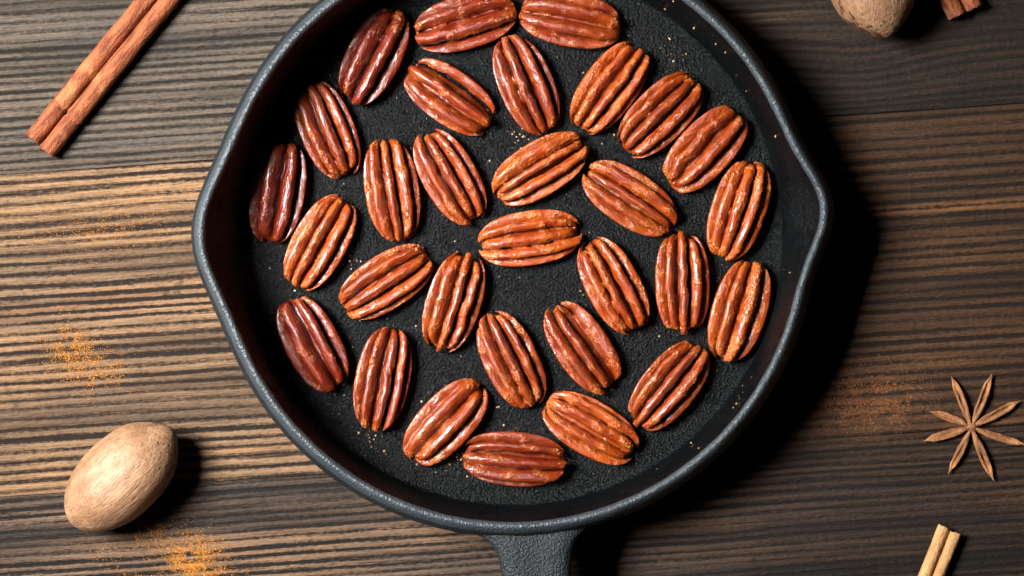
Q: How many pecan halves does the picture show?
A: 30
